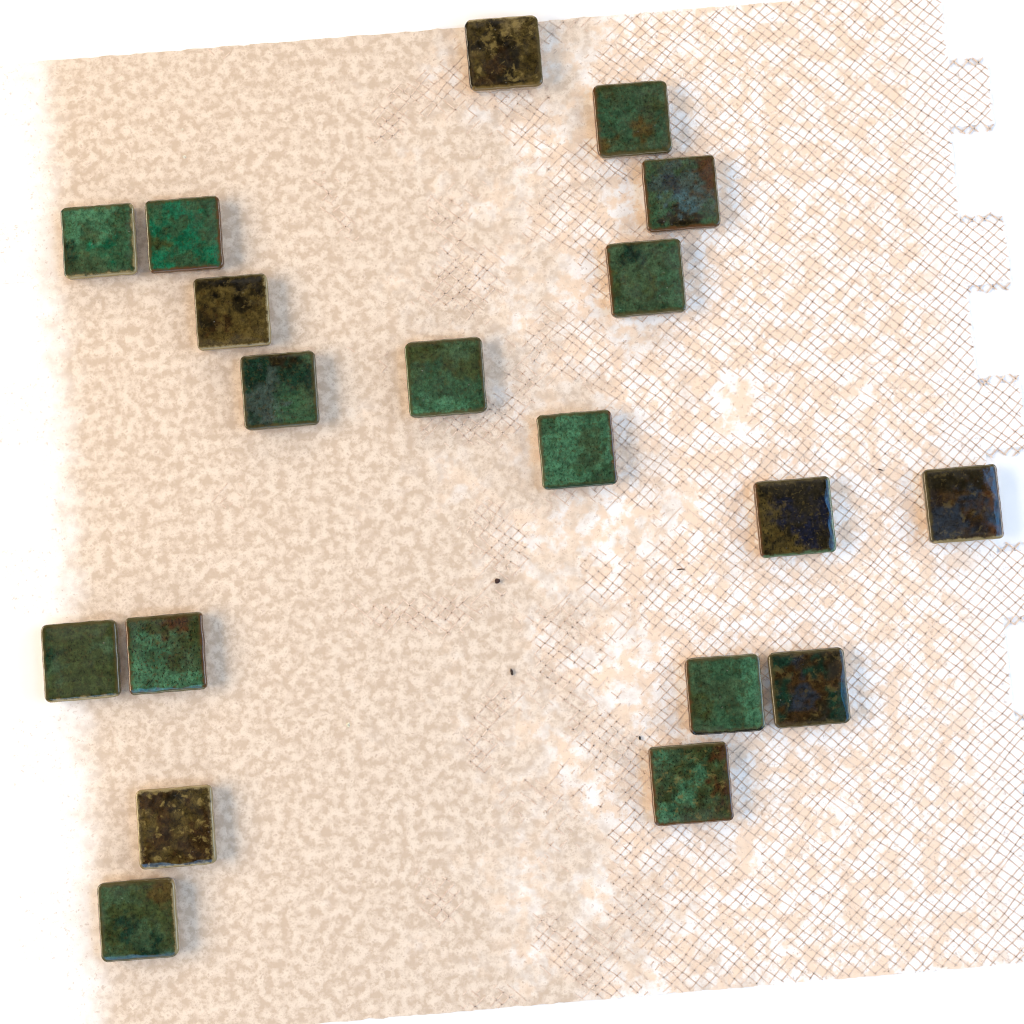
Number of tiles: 19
